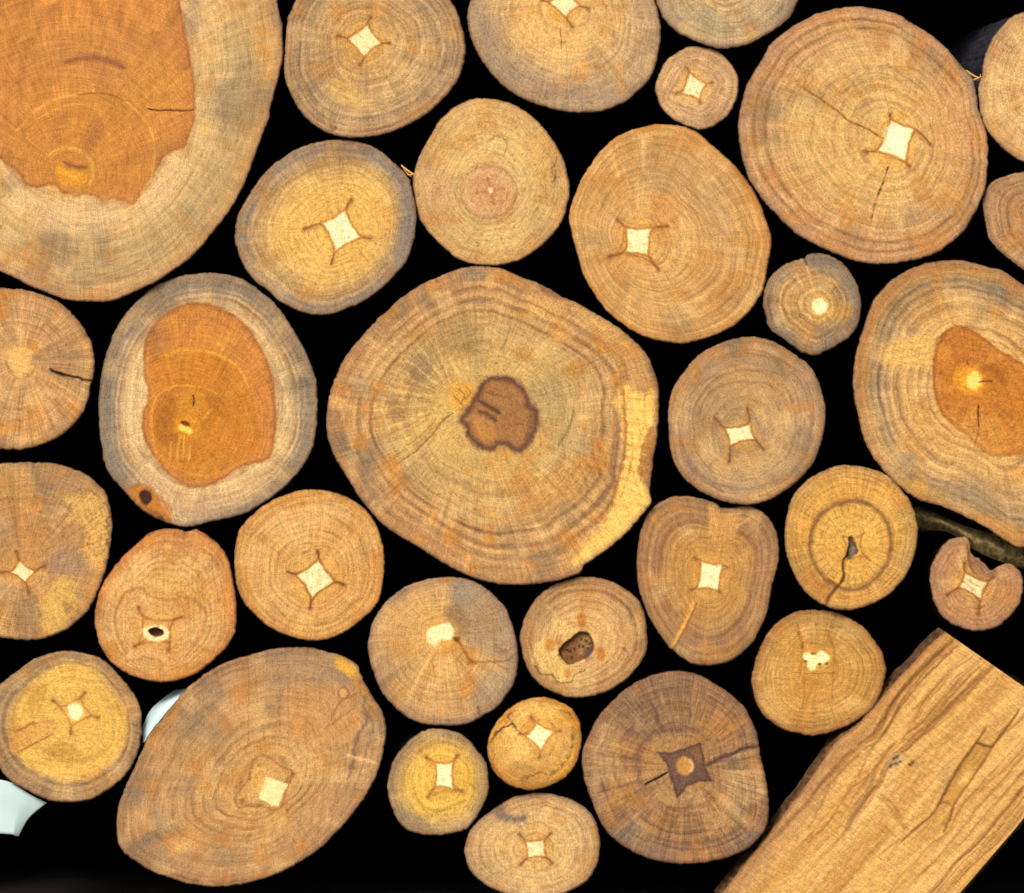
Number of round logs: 32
